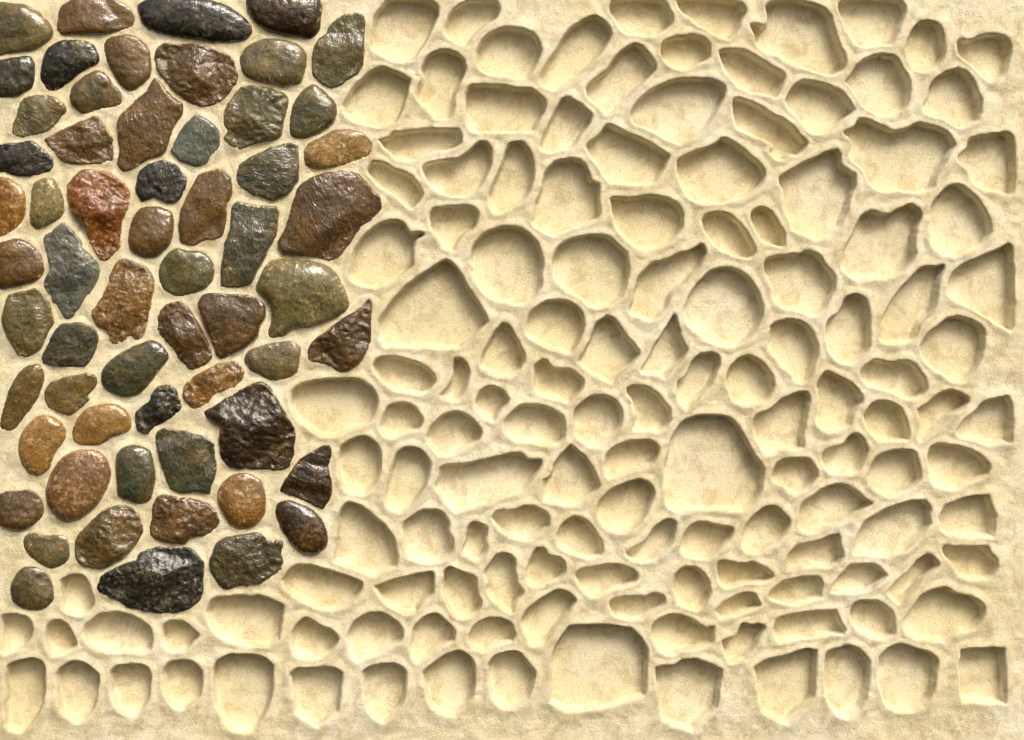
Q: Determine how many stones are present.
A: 60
